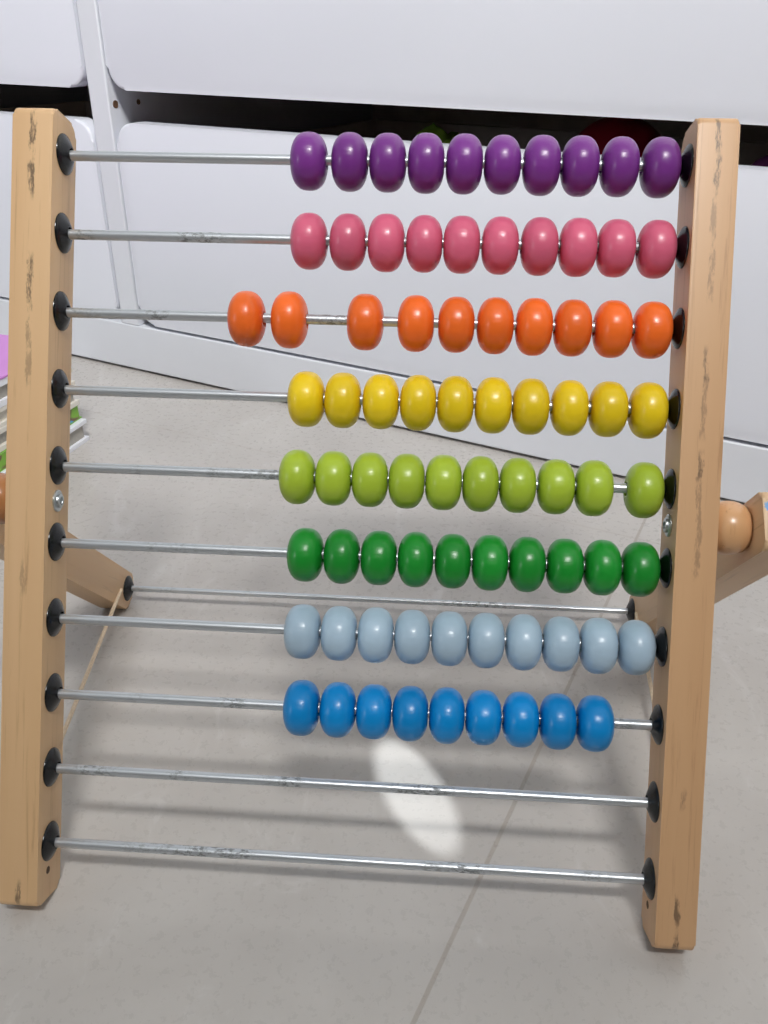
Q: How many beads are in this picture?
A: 79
